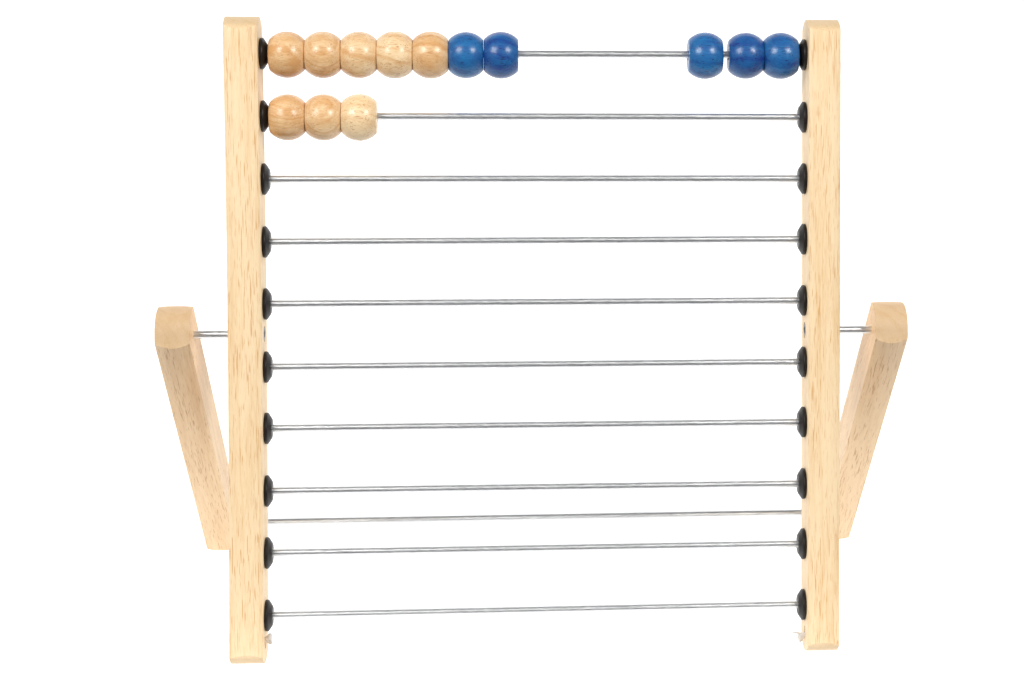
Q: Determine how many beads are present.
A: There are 13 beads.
